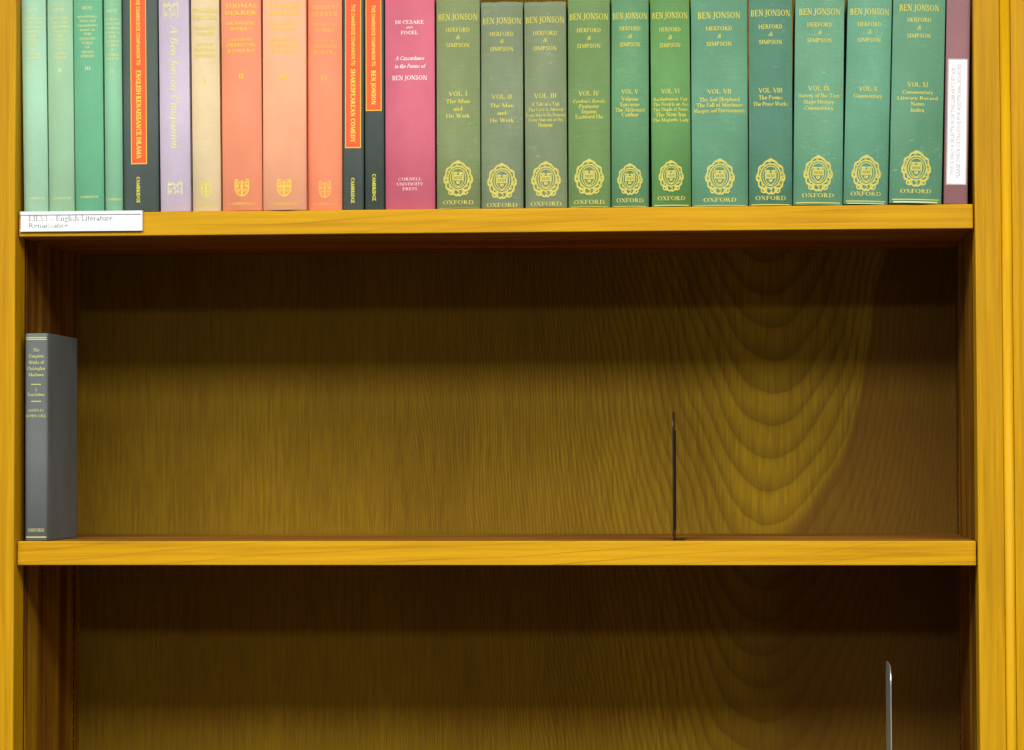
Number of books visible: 26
